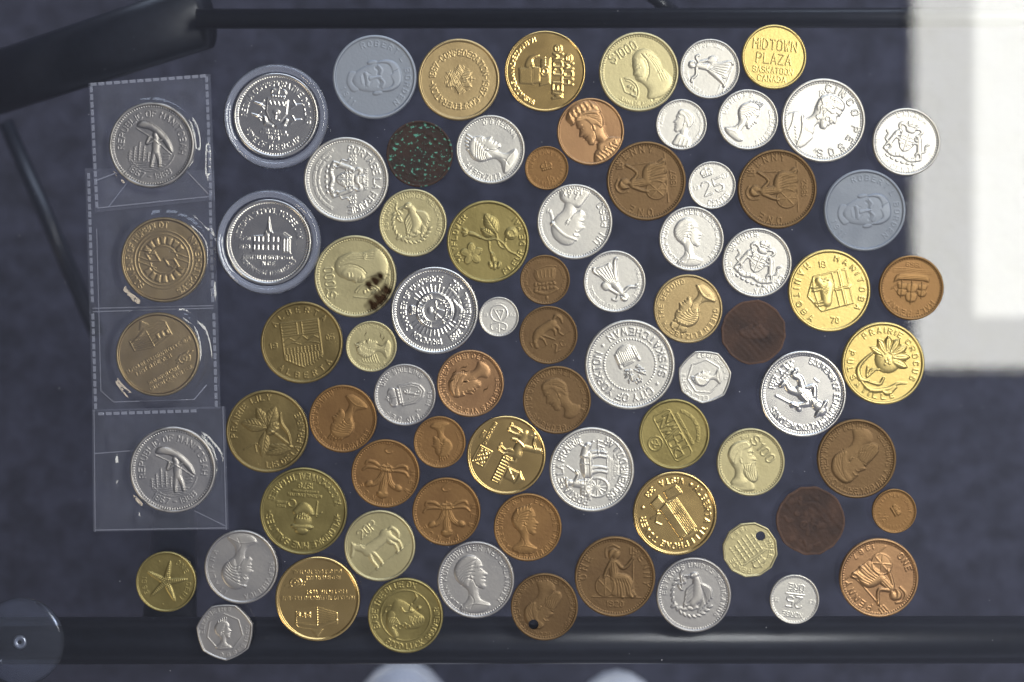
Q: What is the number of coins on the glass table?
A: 77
